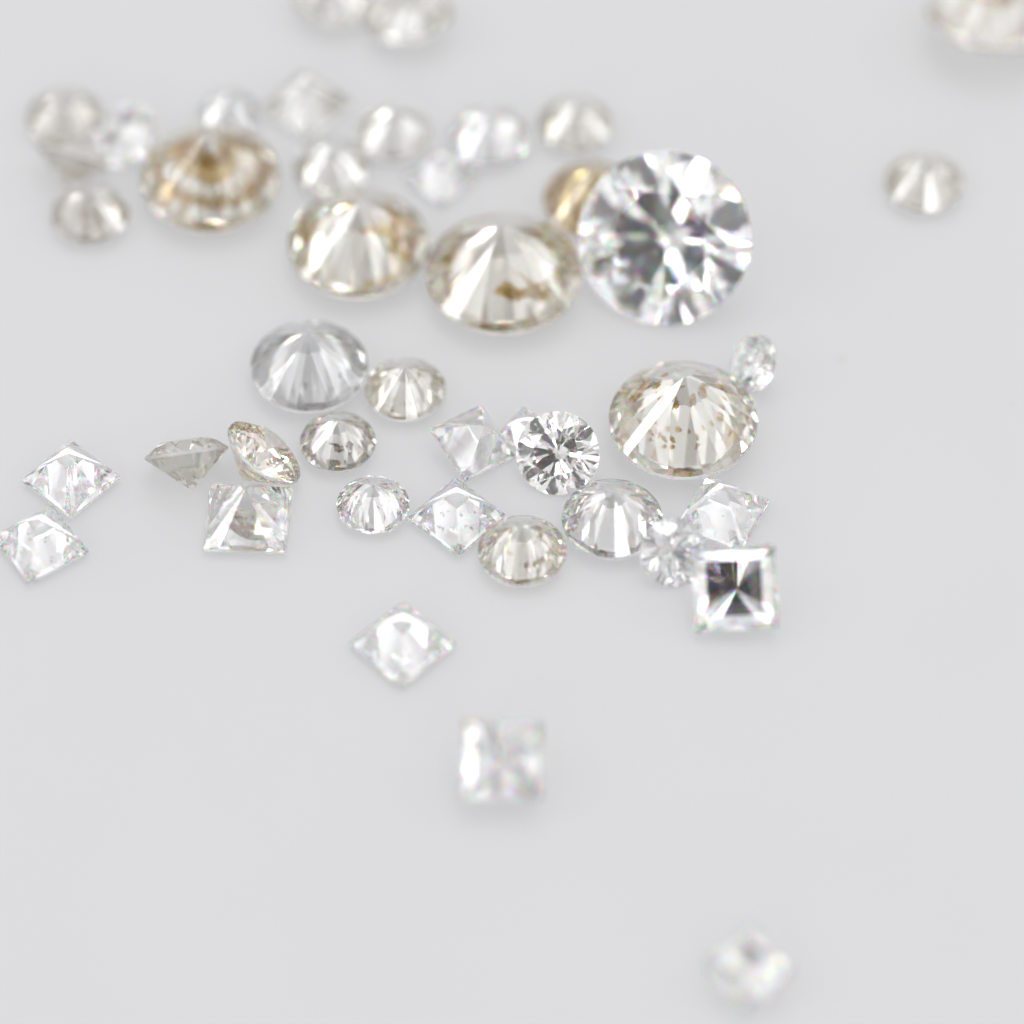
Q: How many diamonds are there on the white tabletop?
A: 43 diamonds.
